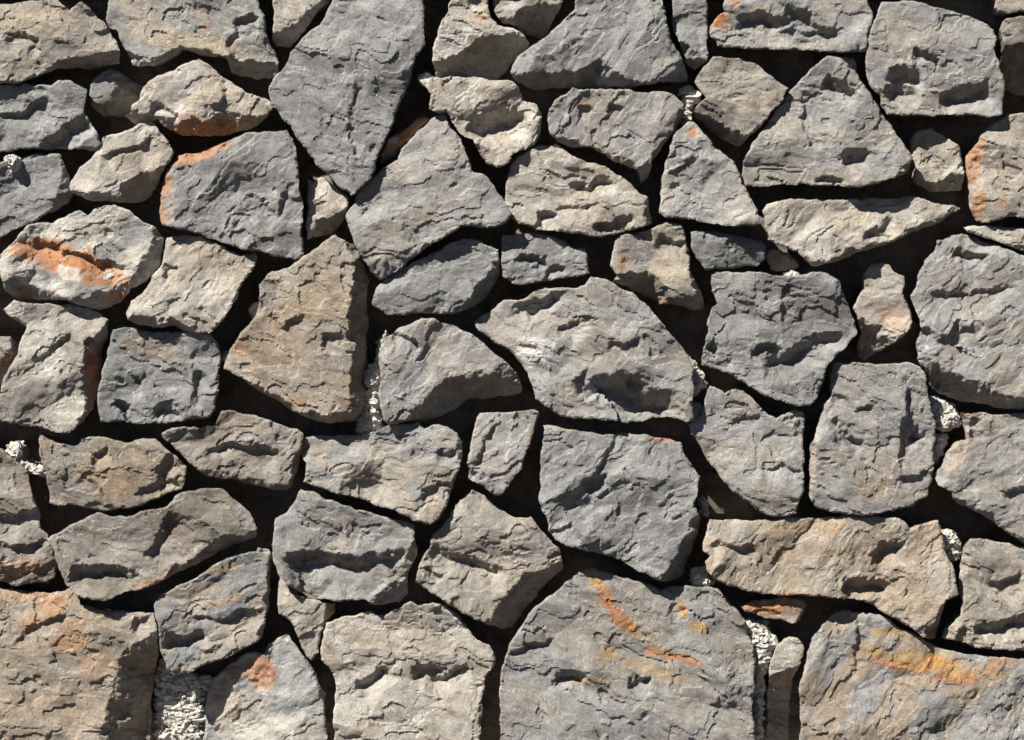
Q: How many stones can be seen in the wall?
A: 70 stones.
